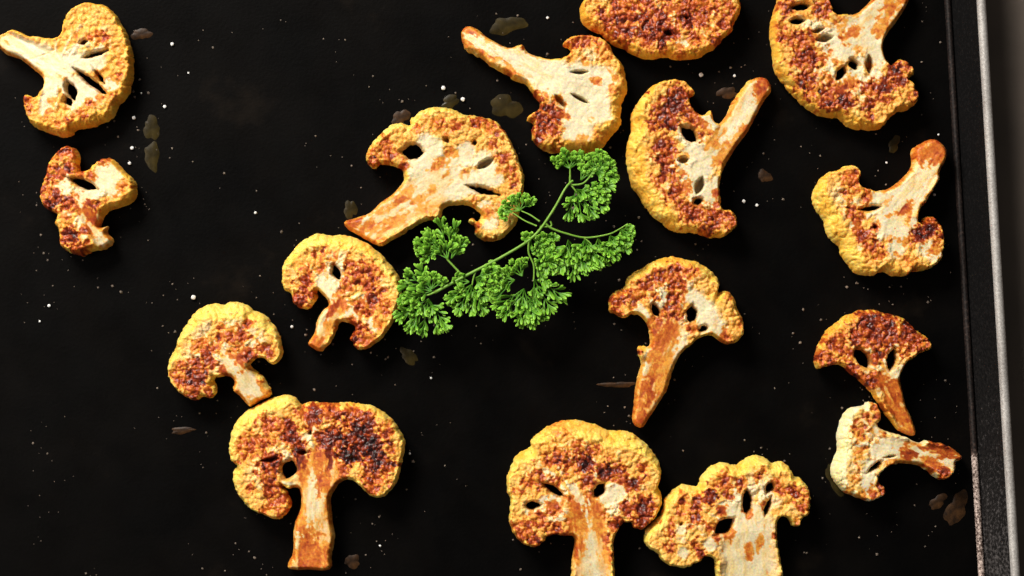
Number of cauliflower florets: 16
